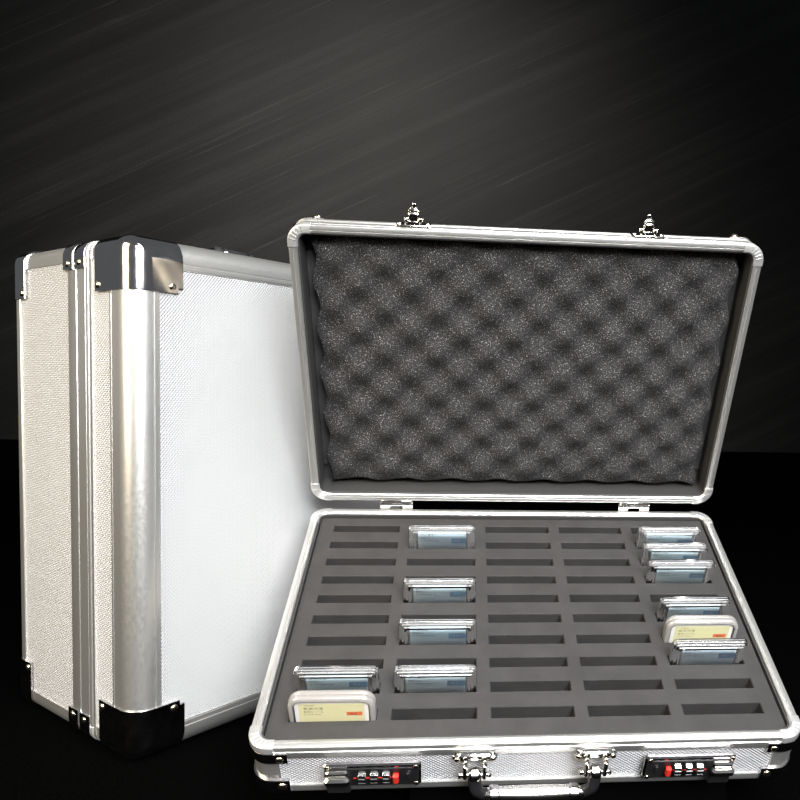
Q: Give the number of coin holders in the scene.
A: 12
